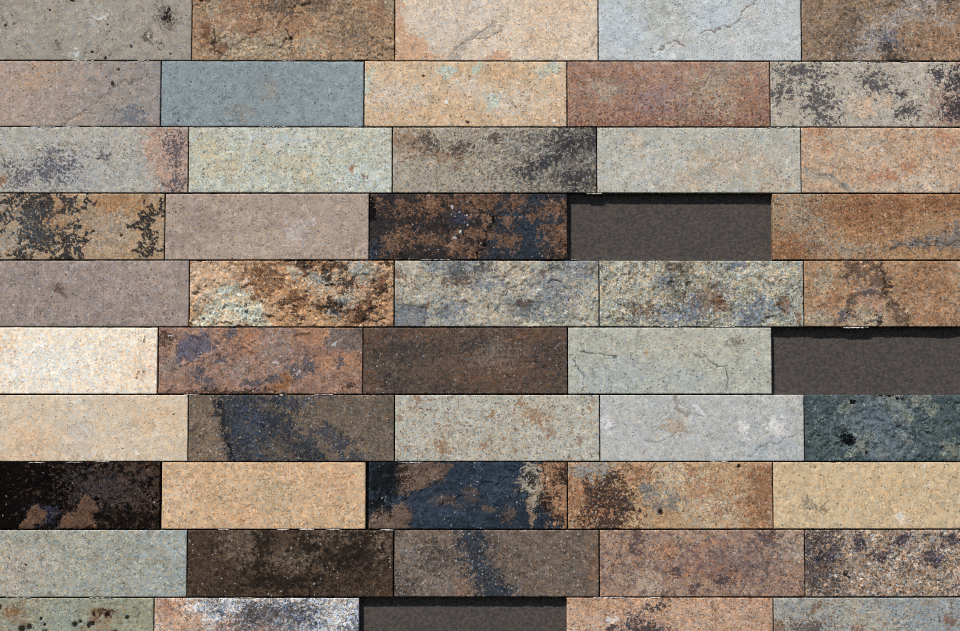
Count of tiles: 47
